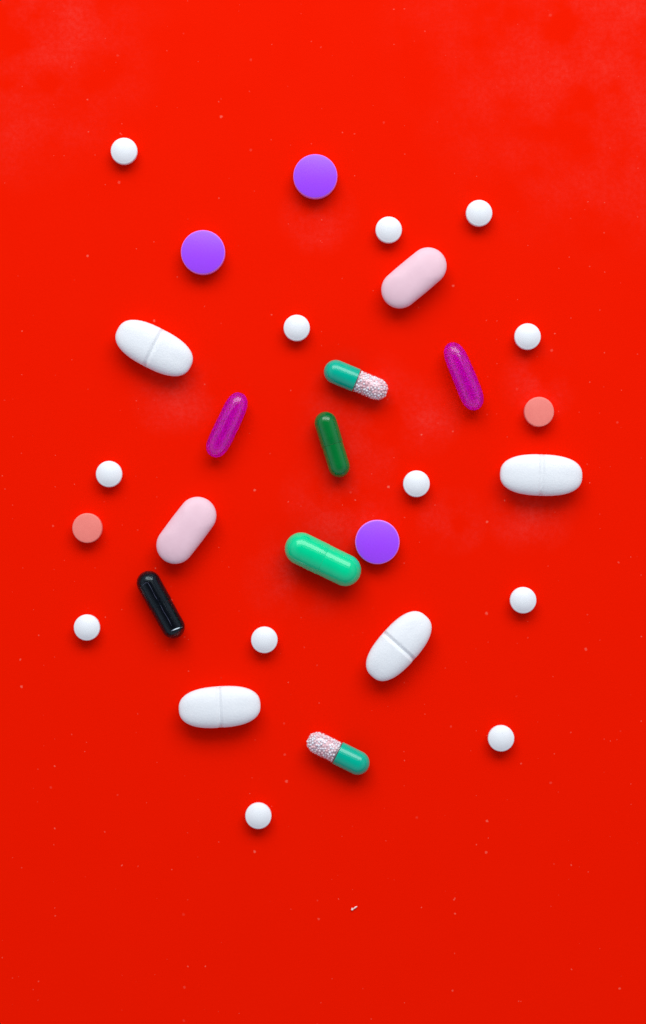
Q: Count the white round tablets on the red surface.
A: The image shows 12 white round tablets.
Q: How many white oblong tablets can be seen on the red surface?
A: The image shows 4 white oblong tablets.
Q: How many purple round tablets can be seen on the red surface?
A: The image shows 3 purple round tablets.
